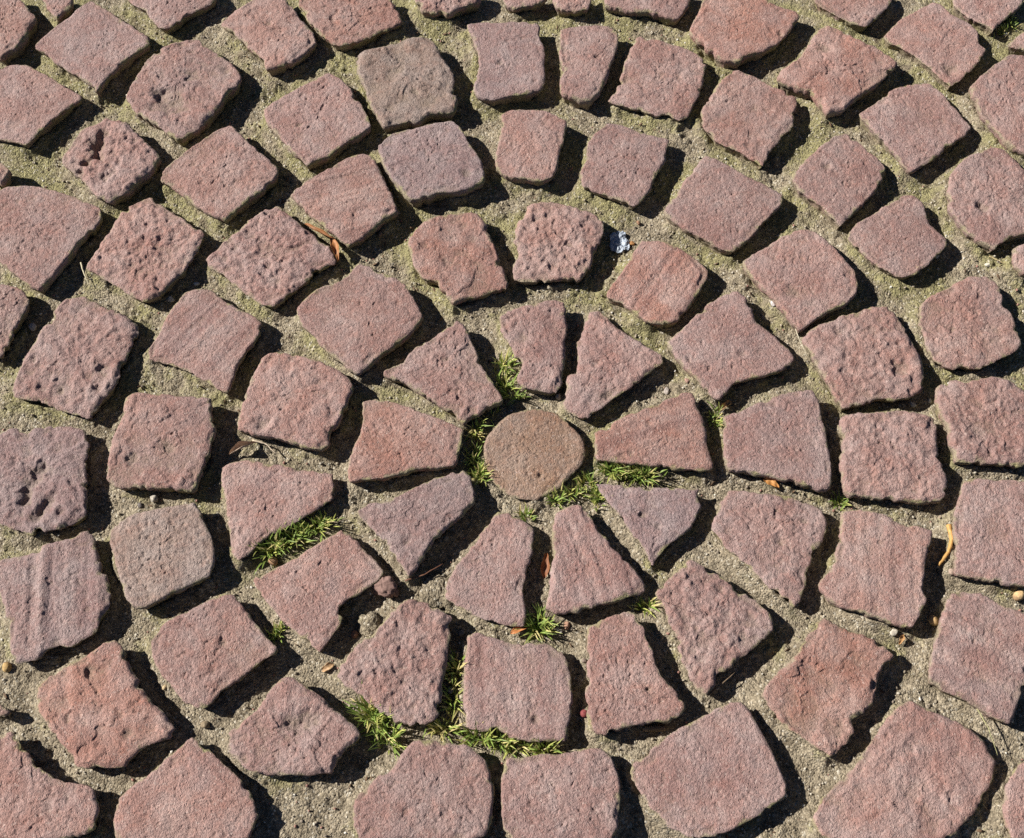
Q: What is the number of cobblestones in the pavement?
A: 92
